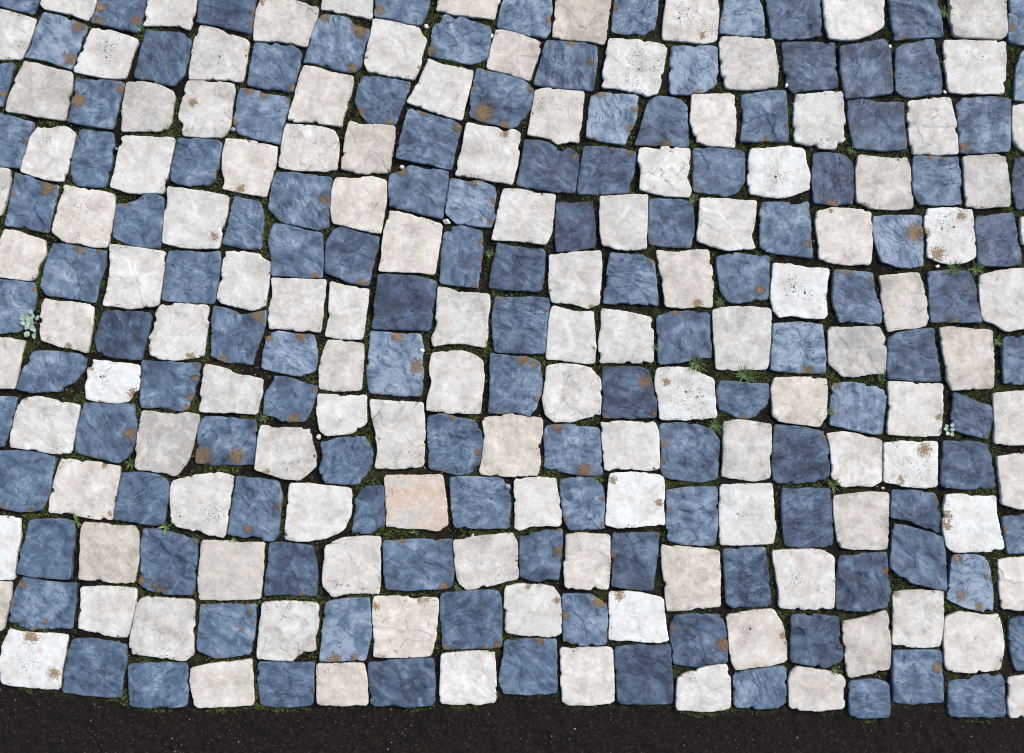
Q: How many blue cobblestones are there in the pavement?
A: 128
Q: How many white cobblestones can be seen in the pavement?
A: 124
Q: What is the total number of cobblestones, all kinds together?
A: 252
